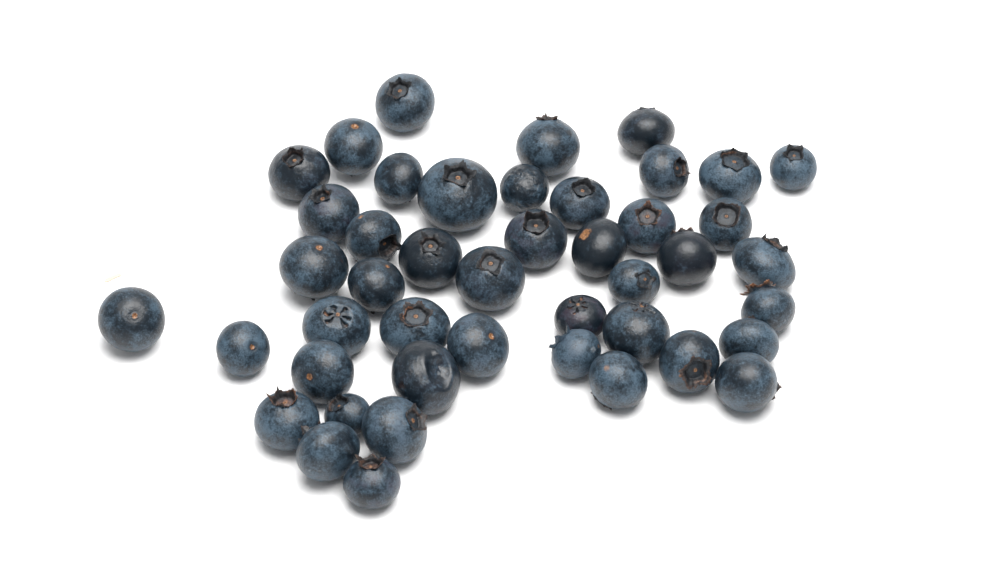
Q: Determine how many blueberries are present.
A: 45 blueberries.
